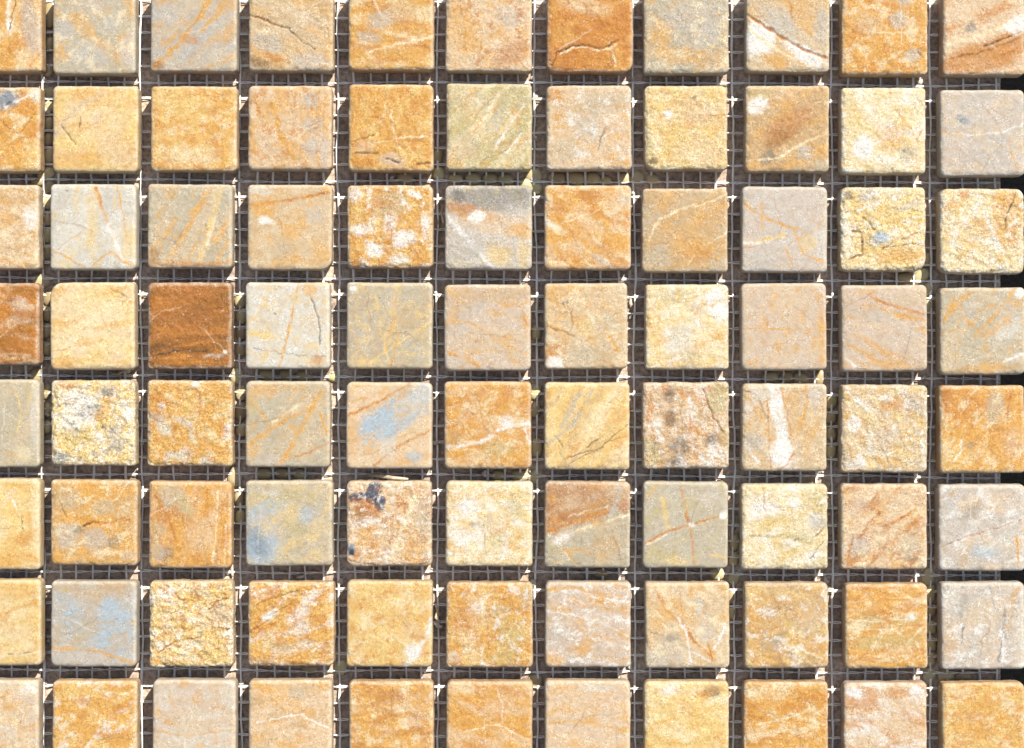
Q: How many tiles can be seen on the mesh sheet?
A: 88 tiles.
